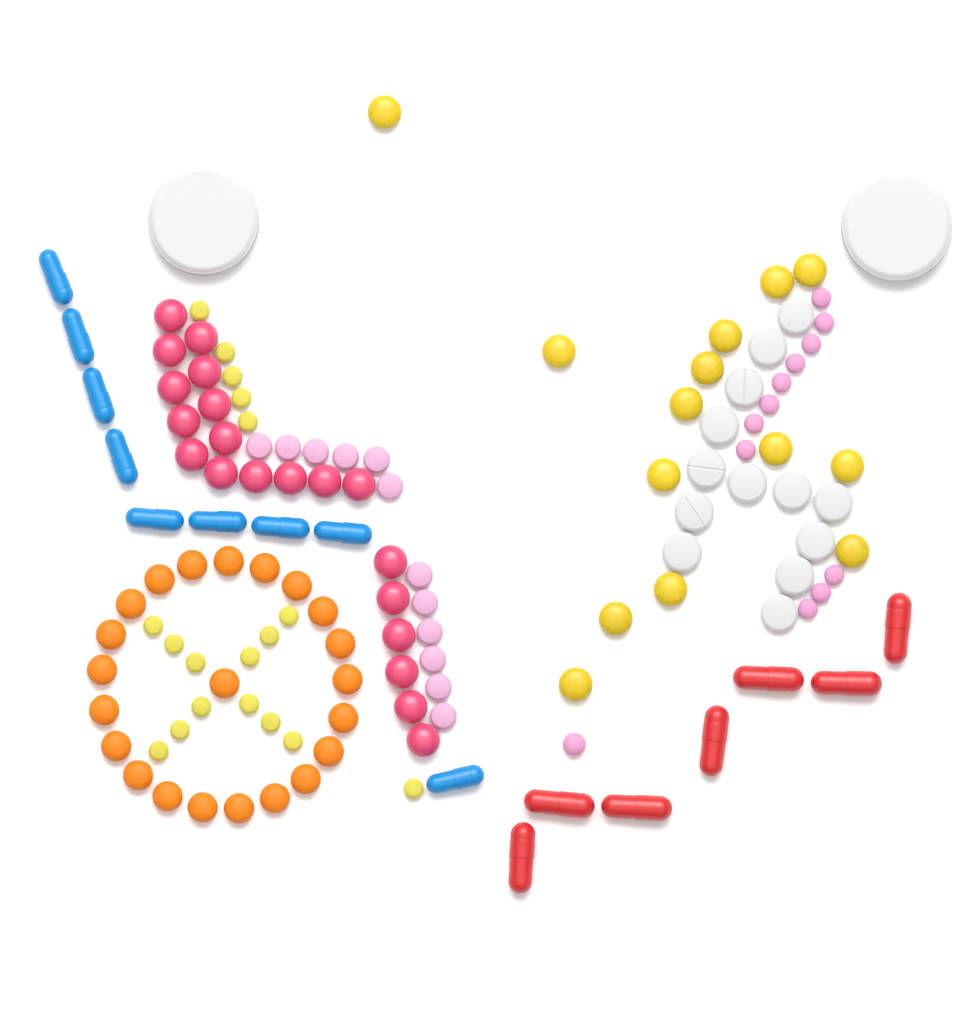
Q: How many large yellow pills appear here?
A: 14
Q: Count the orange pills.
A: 22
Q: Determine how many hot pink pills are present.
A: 20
